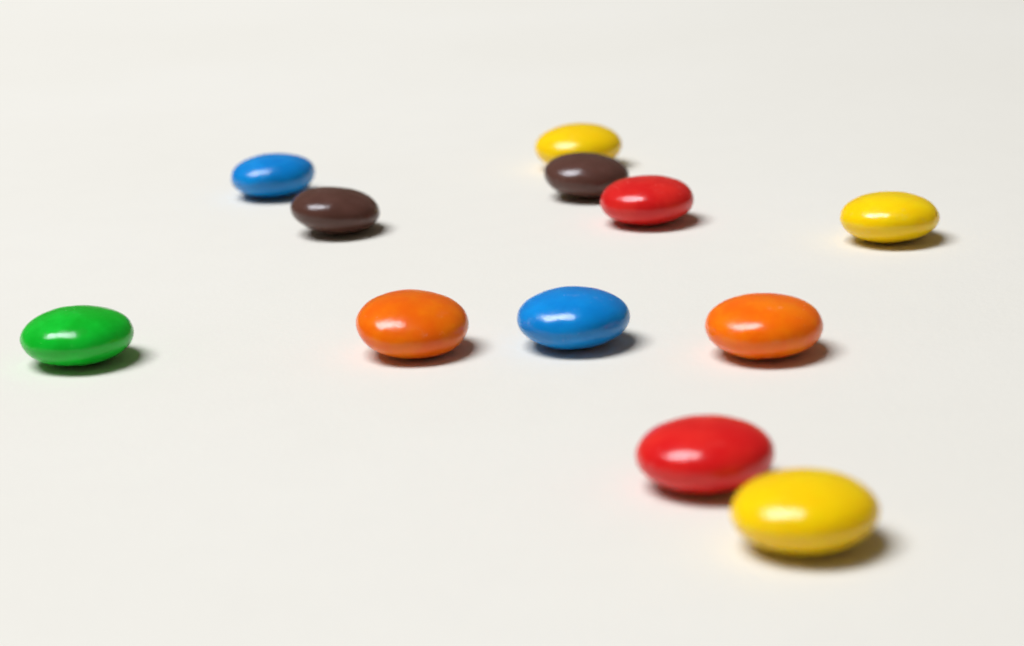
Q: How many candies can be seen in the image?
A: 12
